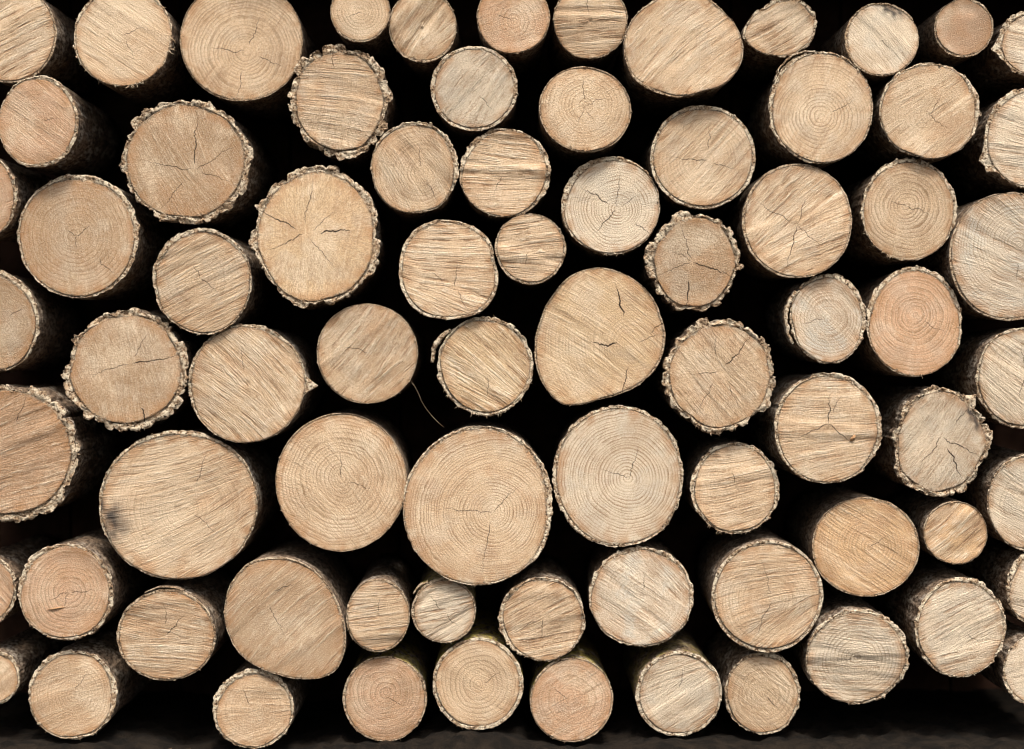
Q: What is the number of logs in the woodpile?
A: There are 76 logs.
